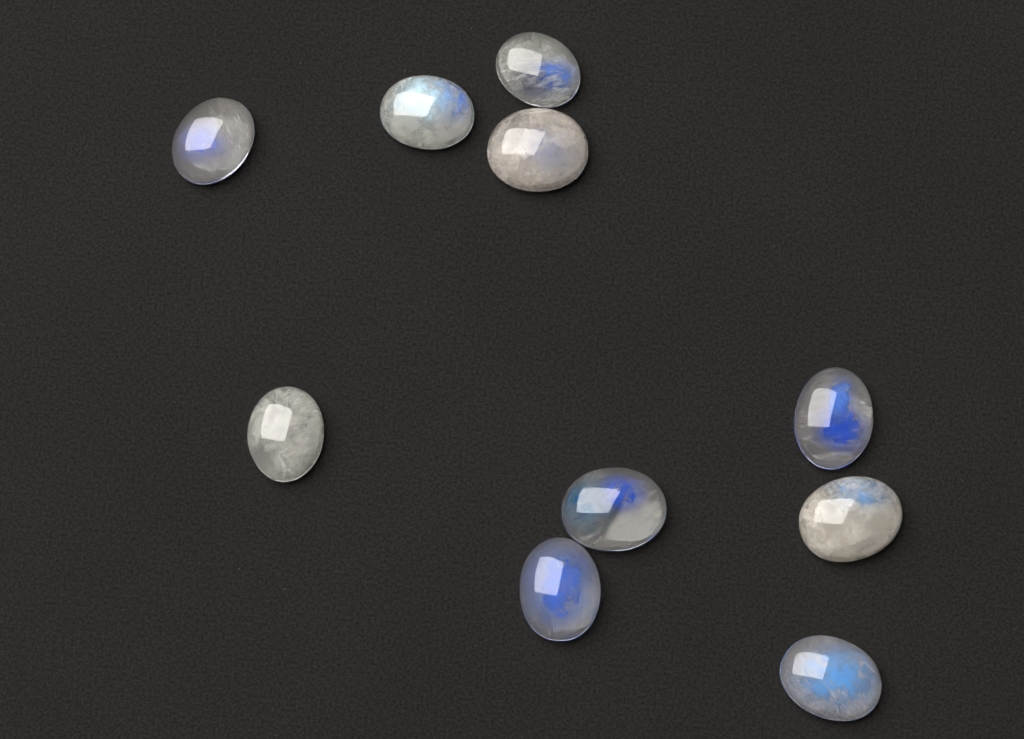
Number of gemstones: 10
